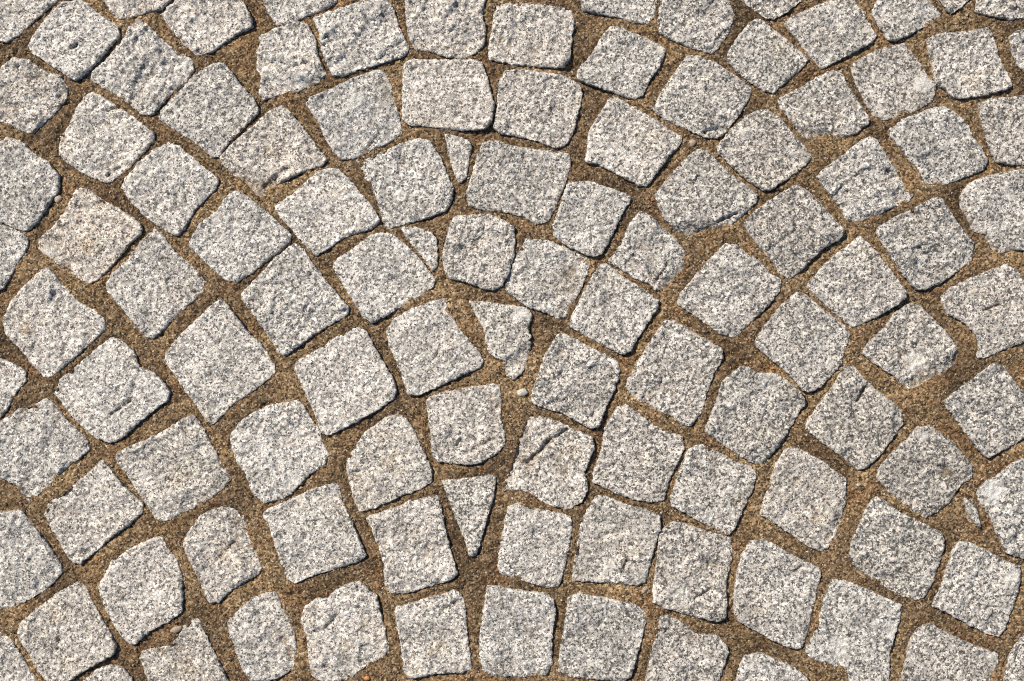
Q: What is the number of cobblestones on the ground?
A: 113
